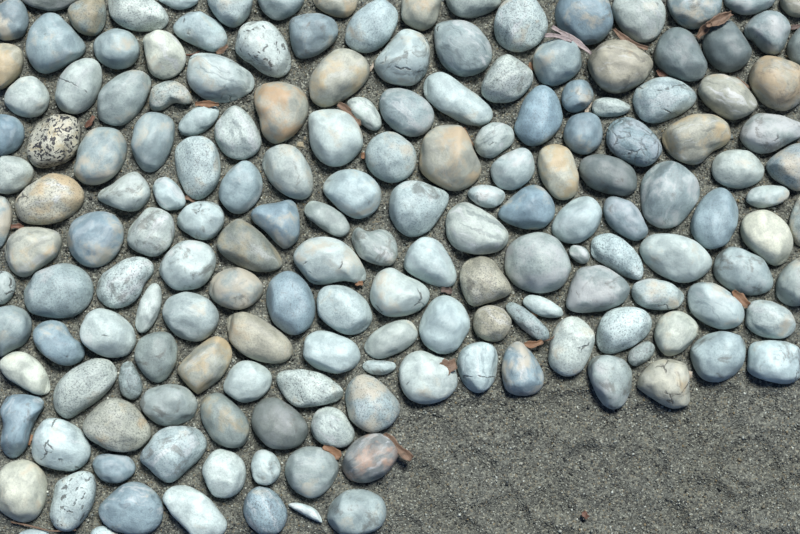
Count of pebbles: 171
